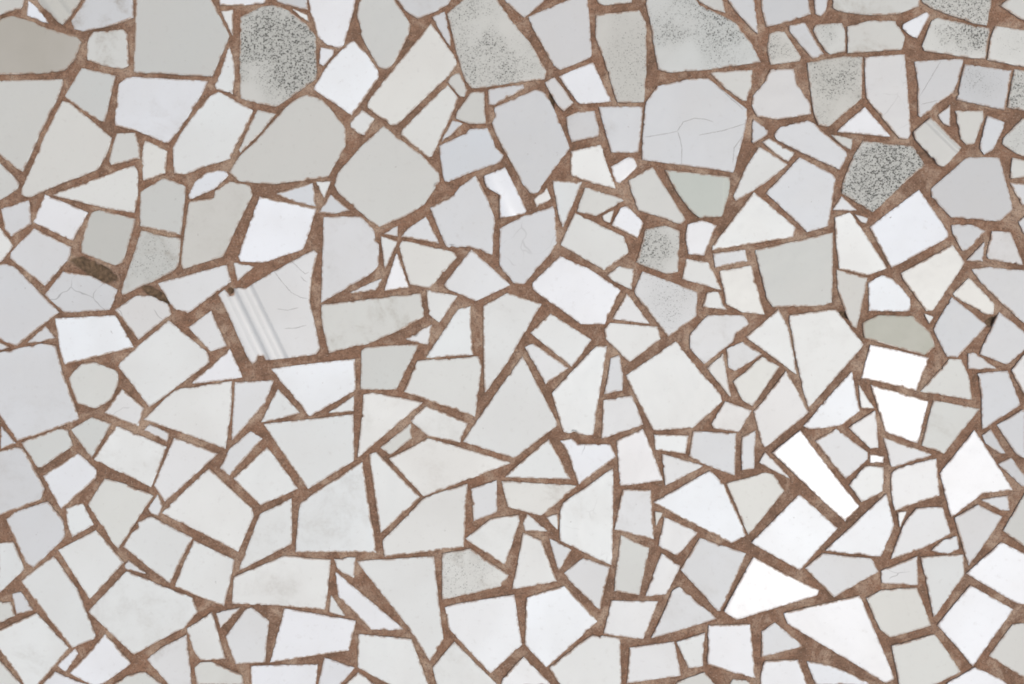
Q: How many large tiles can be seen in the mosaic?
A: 184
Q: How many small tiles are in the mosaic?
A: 144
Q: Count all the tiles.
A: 328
